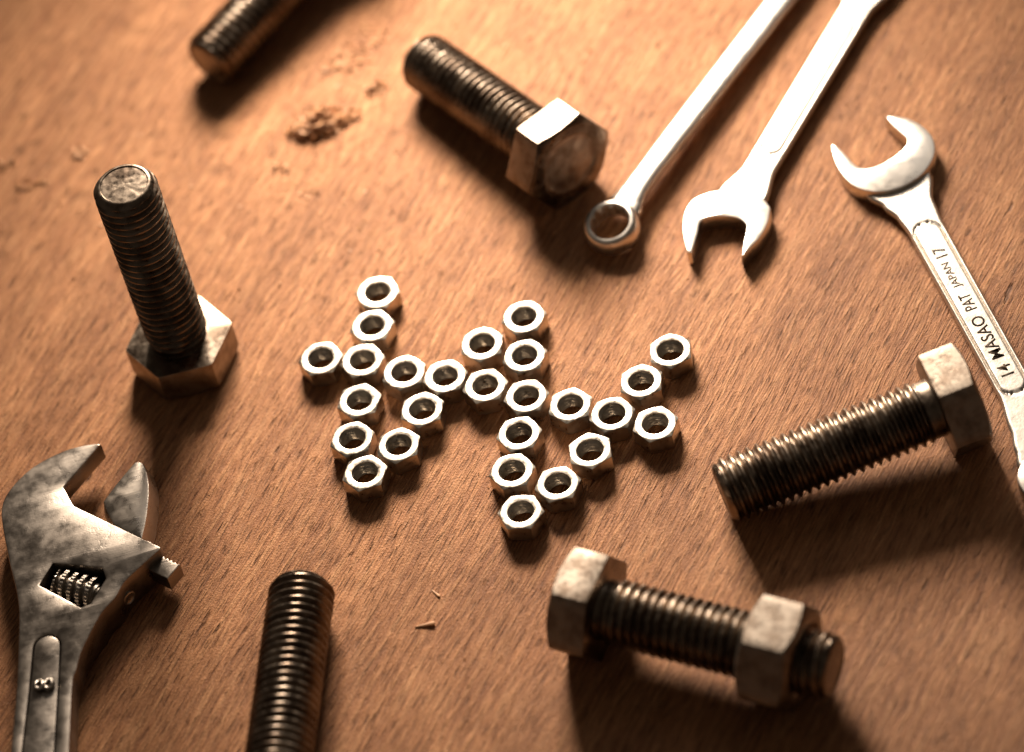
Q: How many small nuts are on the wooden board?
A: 26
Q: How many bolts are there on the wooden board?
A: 6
